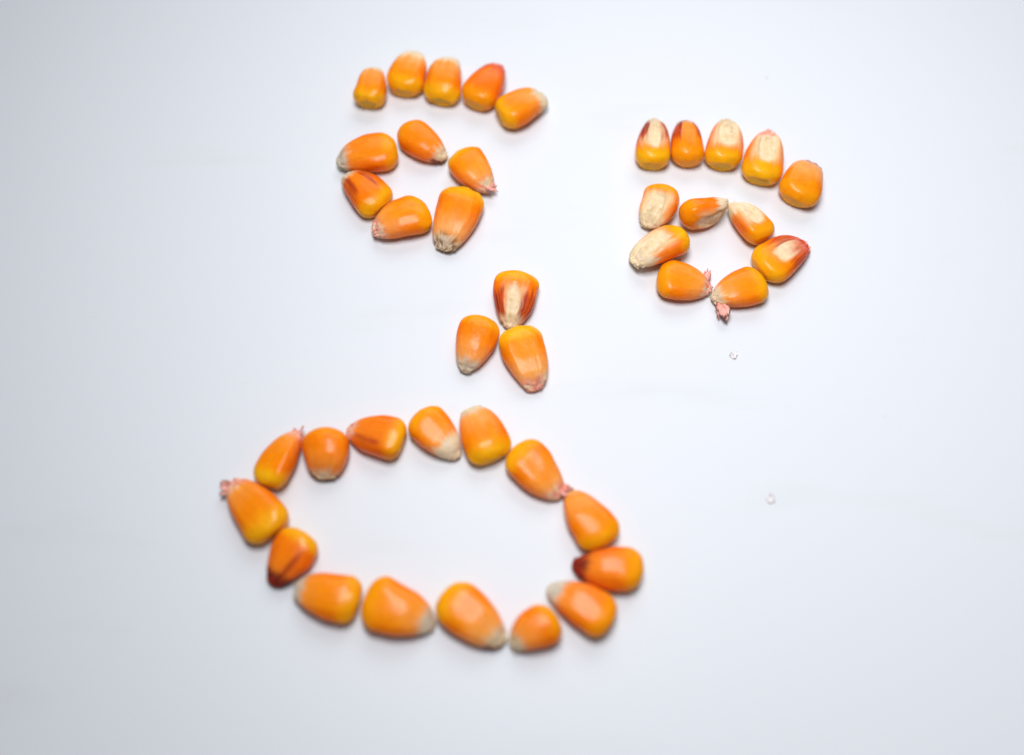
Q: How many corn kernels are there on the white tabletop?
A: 41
